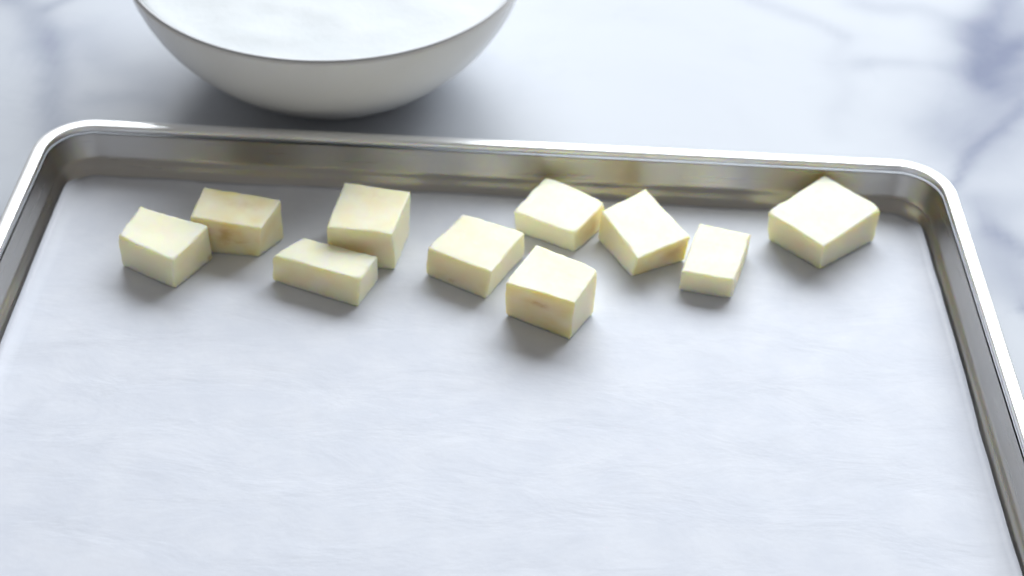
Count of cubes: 10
